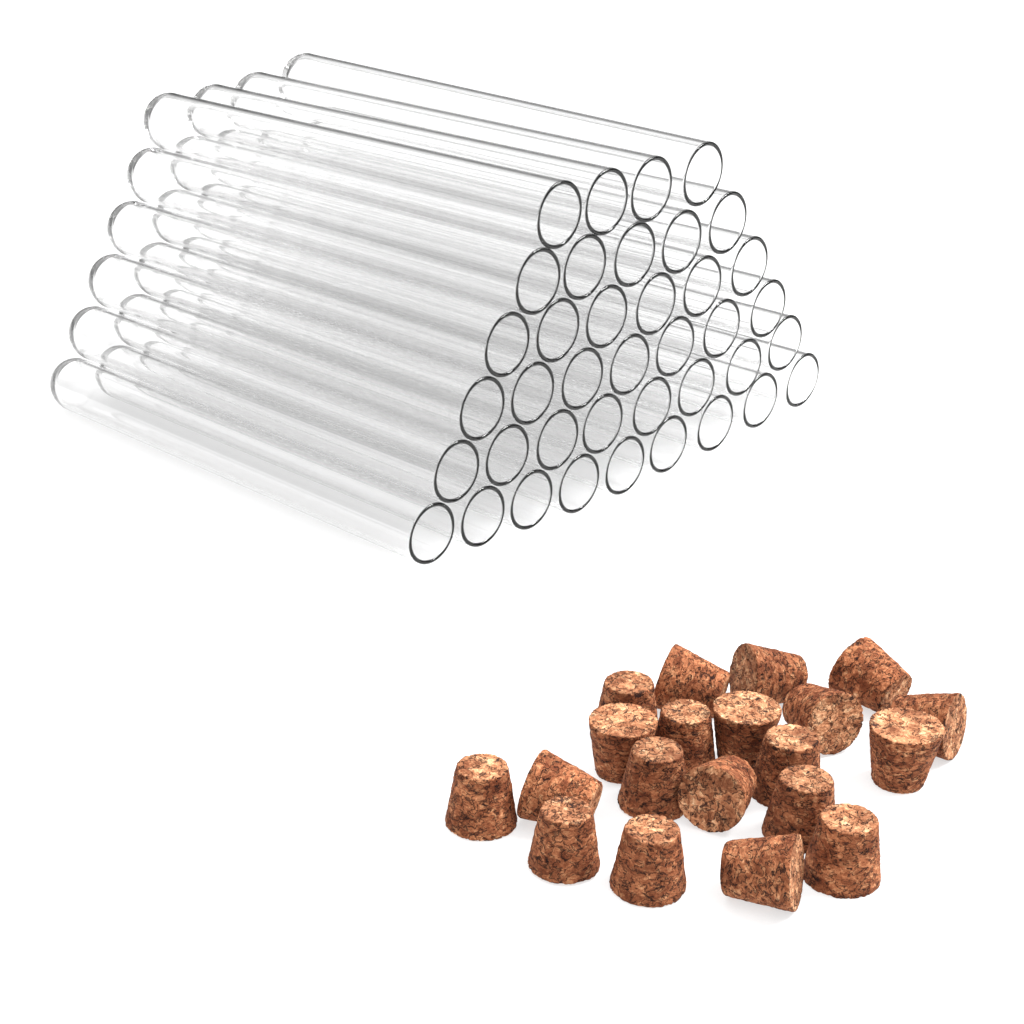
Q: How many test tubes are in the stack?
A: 39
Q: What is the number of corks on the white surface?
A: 20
